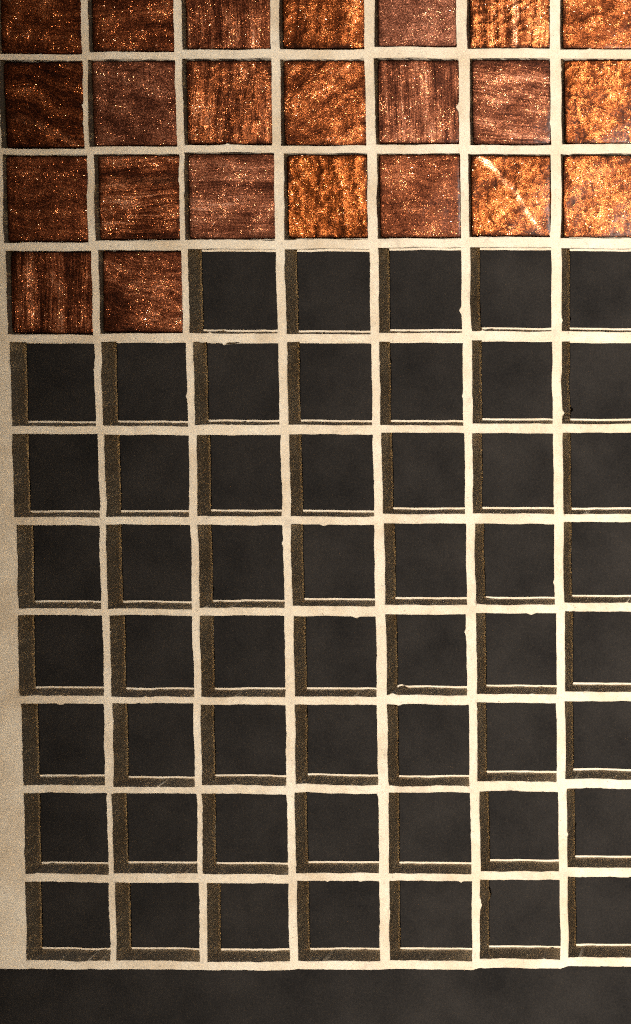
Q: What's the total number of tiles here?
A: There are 23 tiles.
